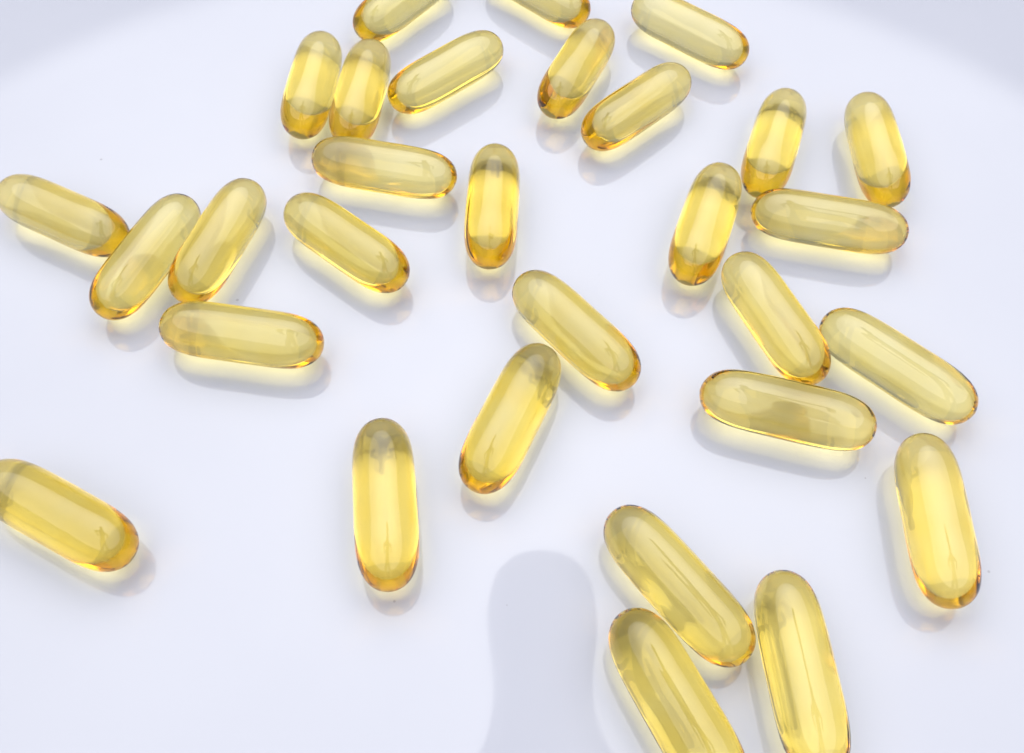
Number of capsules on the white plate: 30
